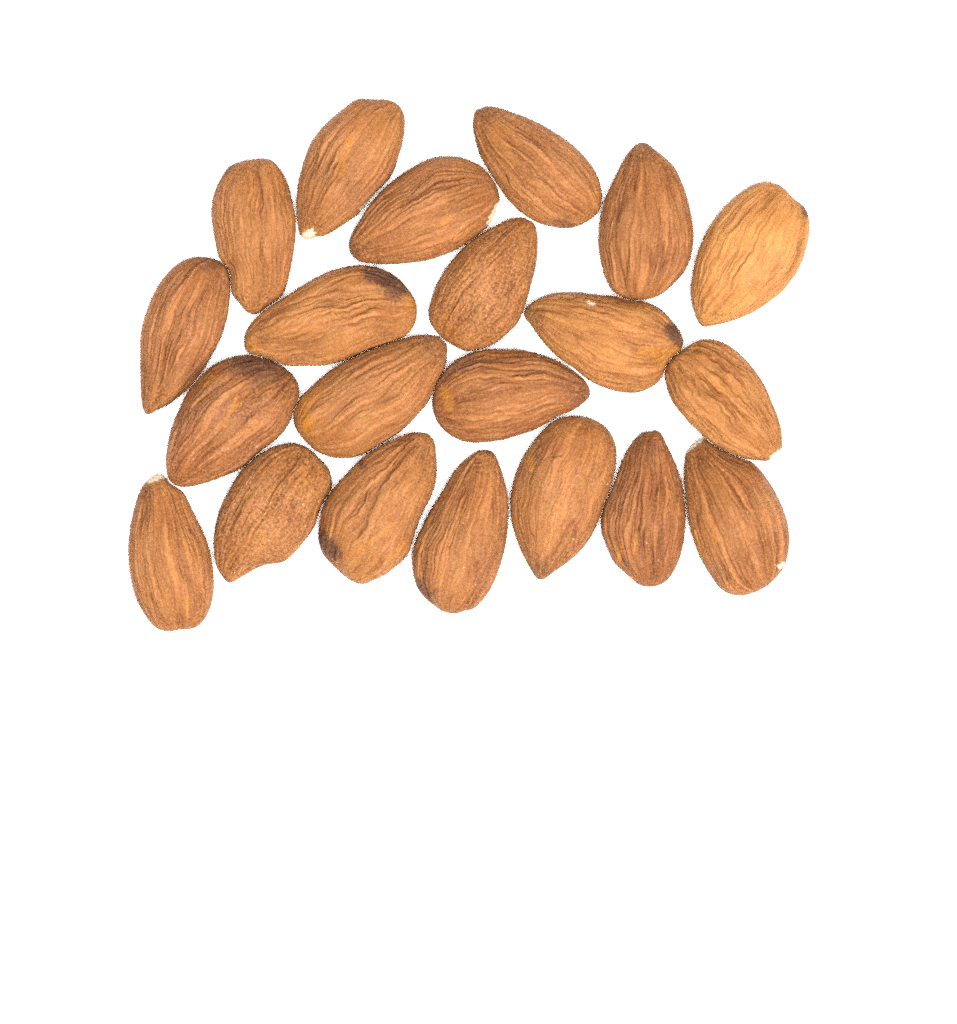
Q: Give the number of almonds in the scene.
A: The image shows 21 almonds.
